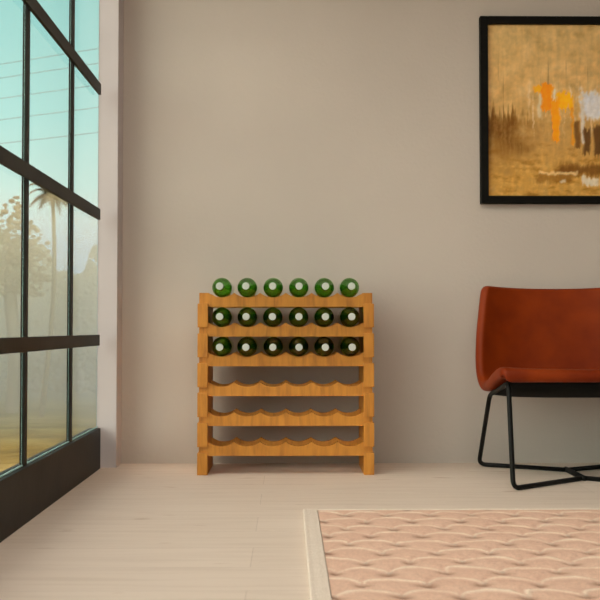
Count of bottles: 18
